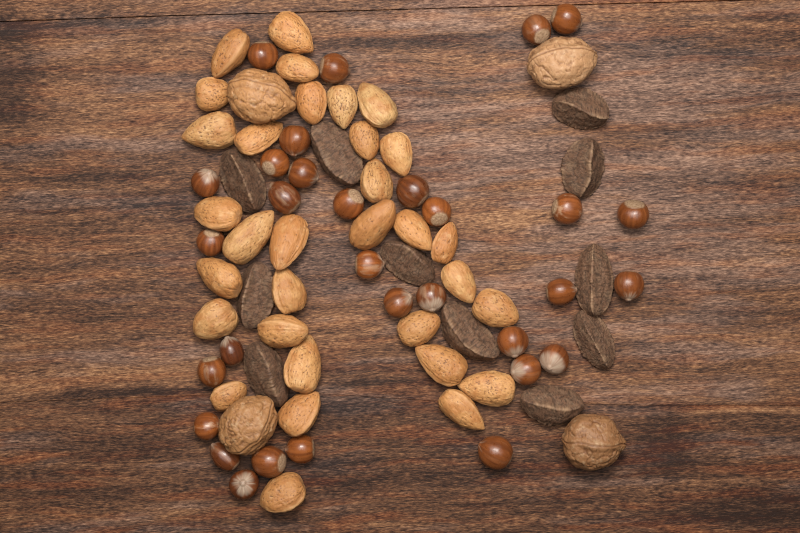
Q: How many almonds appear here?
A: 32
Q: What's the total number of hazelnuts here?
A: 31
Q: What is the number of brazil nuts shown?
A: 11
